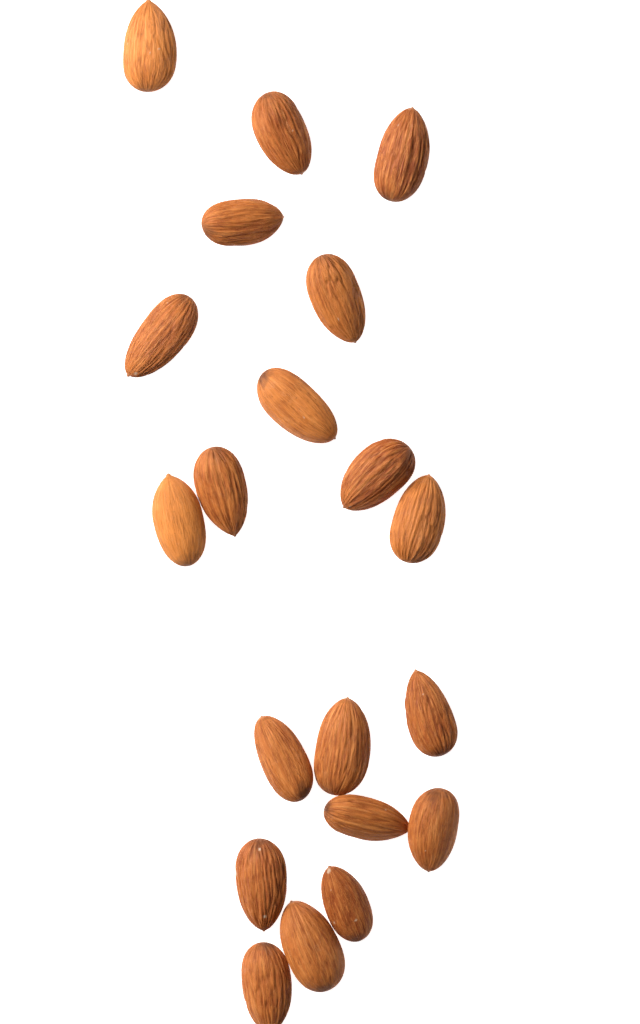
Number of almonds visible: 20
